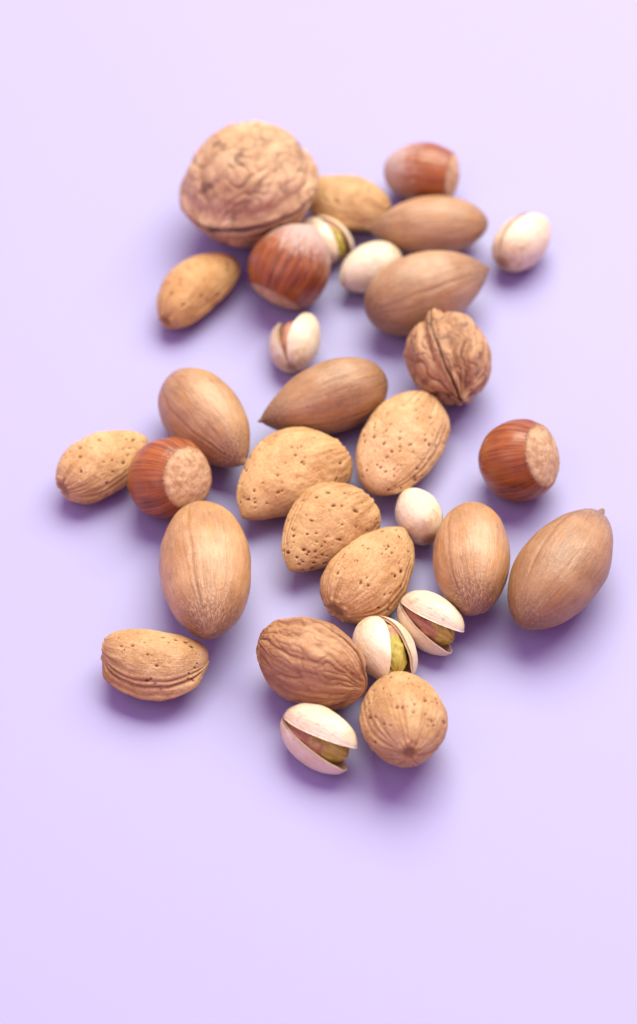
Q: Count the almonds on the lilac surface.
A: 9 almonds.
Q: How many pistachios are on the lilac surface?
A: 8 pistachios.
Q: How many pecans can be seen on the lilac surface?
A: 7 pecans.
